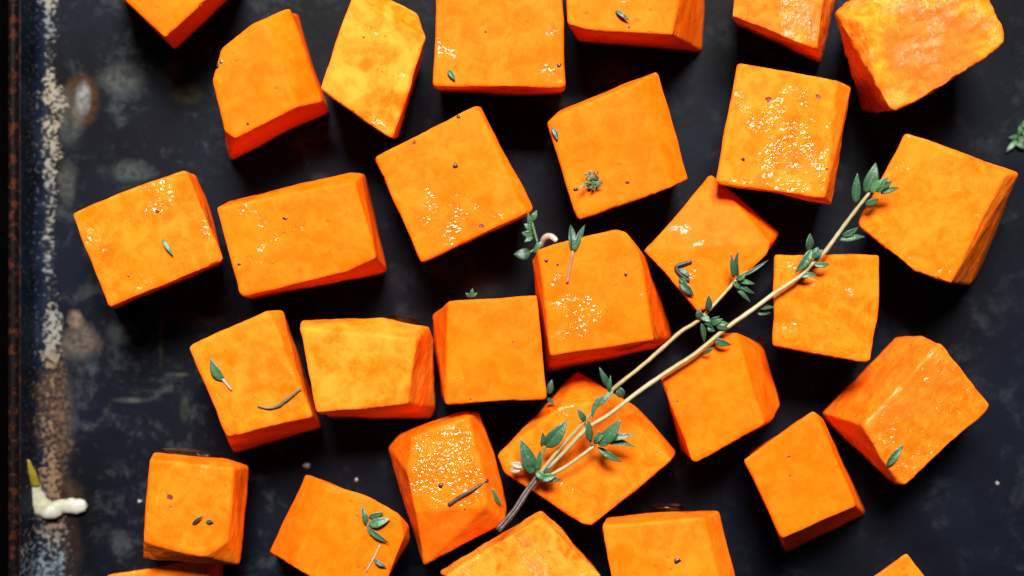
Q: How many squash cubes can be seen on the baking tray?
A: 30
